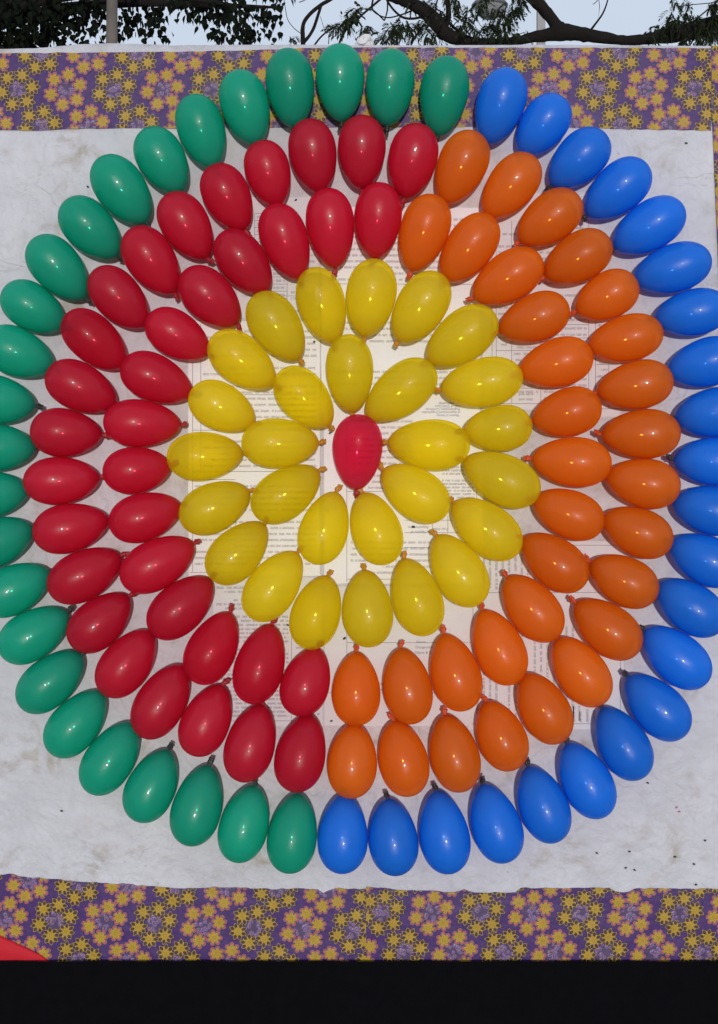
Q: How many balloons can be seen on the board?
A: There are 143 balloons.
